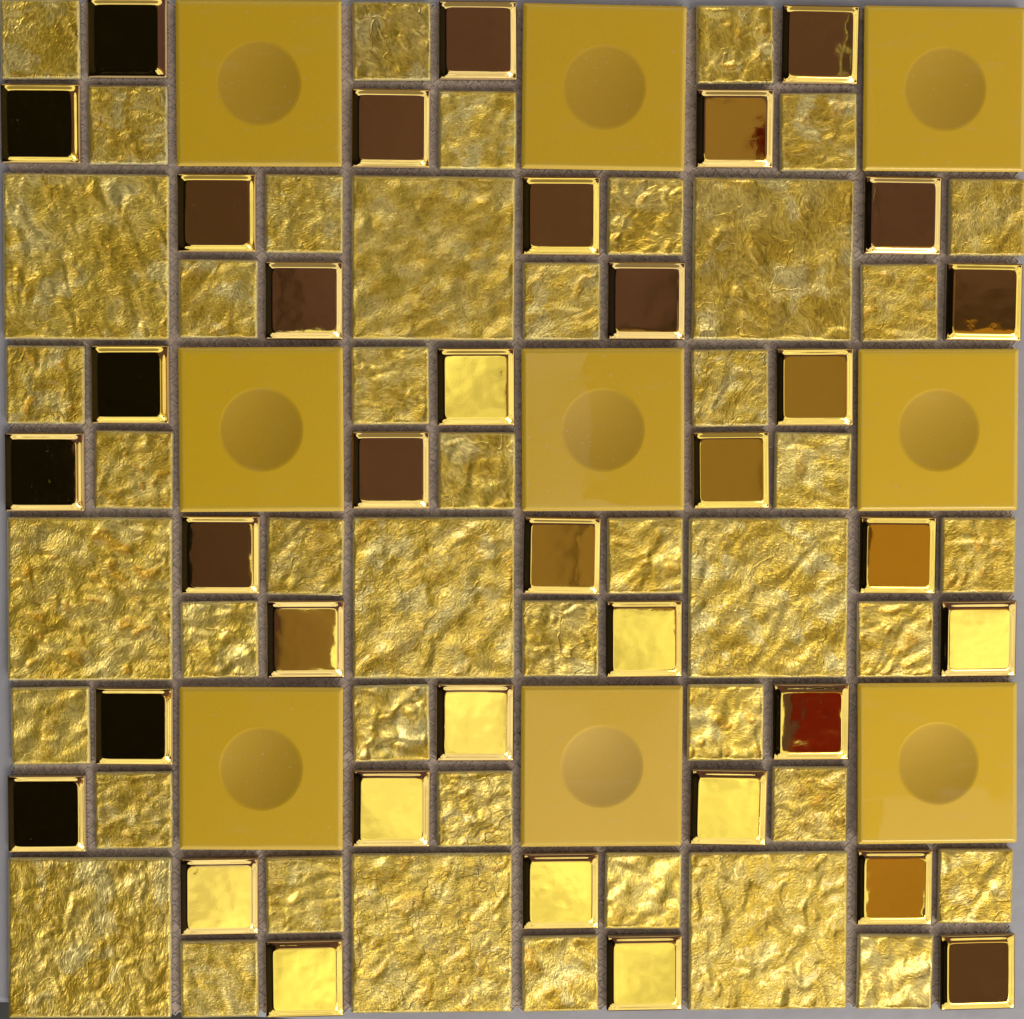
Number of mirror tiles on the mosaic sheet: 36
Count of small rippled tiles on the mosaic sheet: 36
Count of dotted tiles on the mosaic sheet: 9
